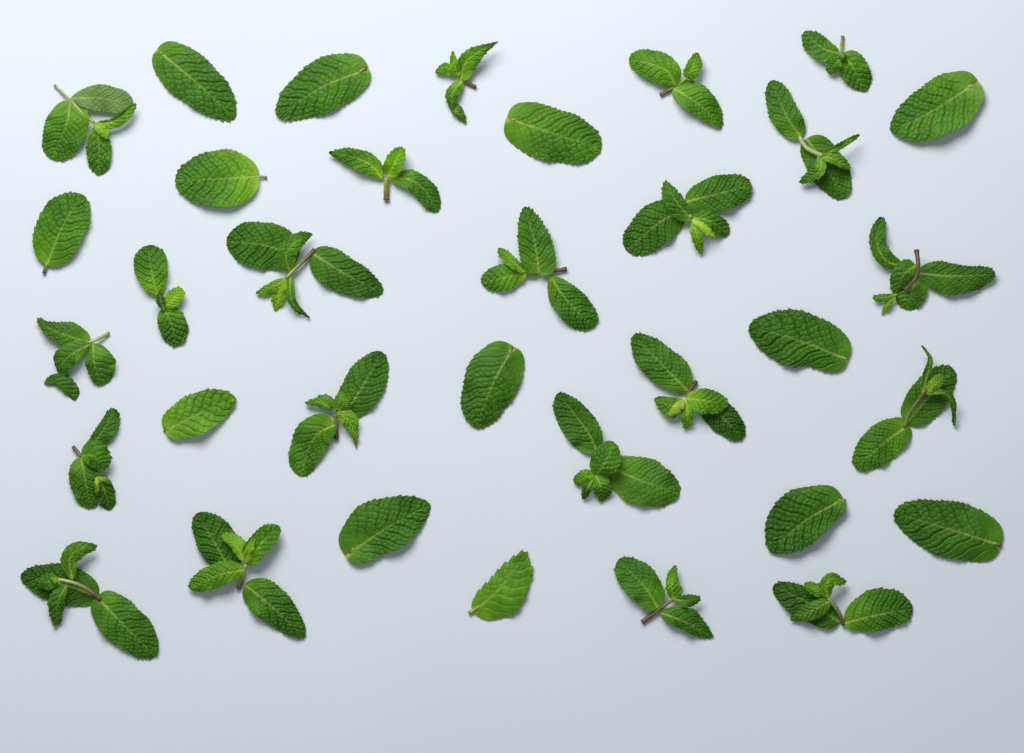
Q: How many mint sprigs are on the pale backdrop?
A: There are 21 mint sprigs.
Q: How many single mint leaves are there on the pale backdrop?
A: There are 13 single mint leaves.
